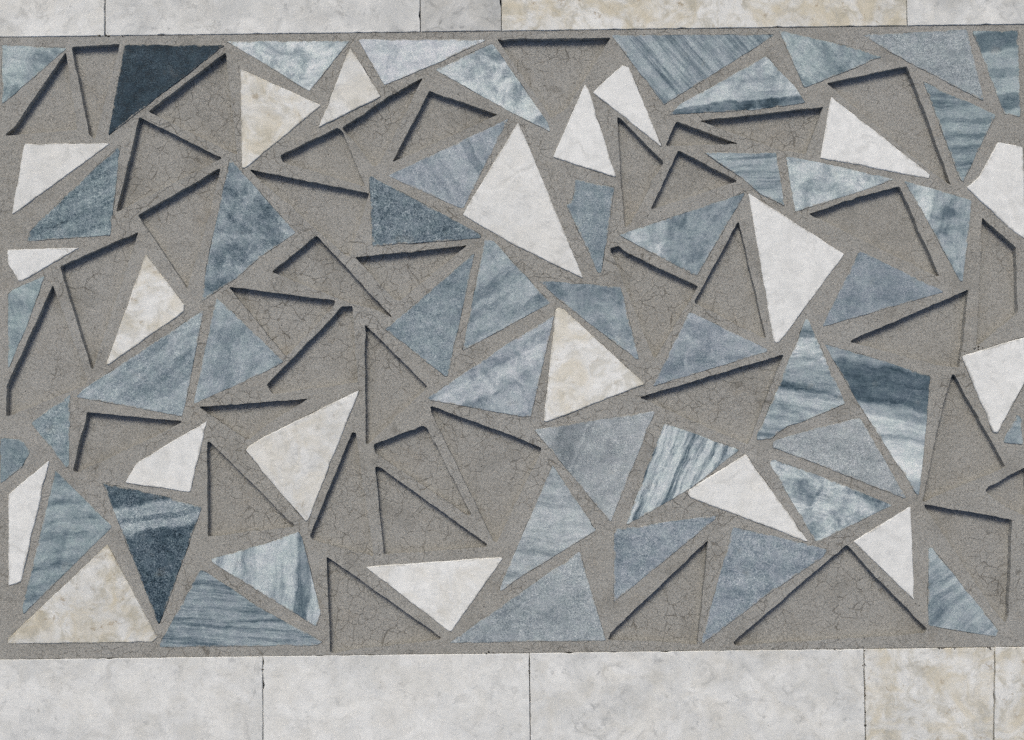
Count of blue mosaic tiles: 47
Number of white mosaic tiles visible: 20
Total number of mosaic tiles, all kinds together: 67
